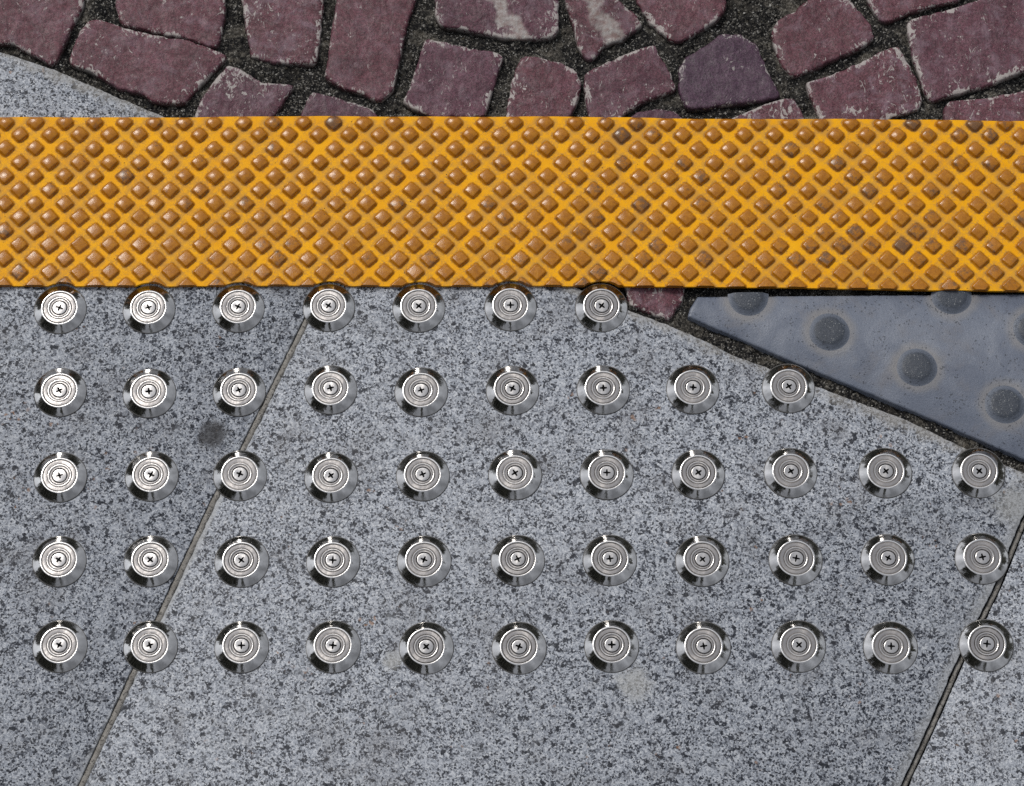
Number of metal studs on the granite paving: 49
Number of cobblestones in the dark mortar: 22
